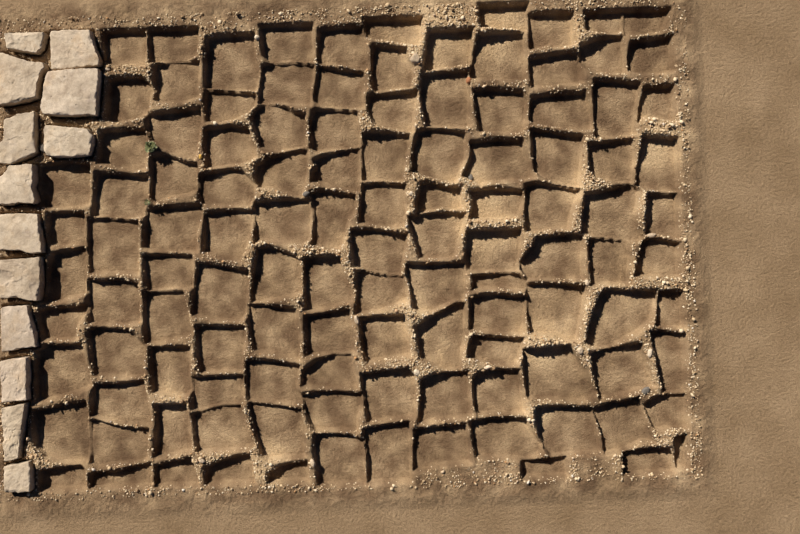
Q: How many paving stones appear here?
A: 13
